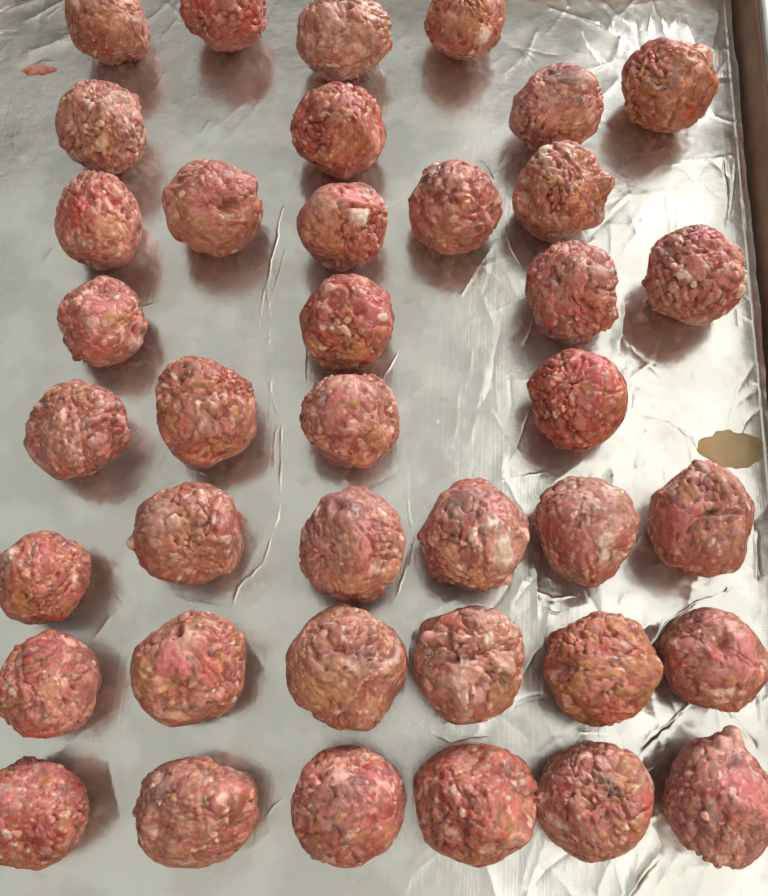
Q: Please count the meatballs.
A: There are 39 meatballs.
